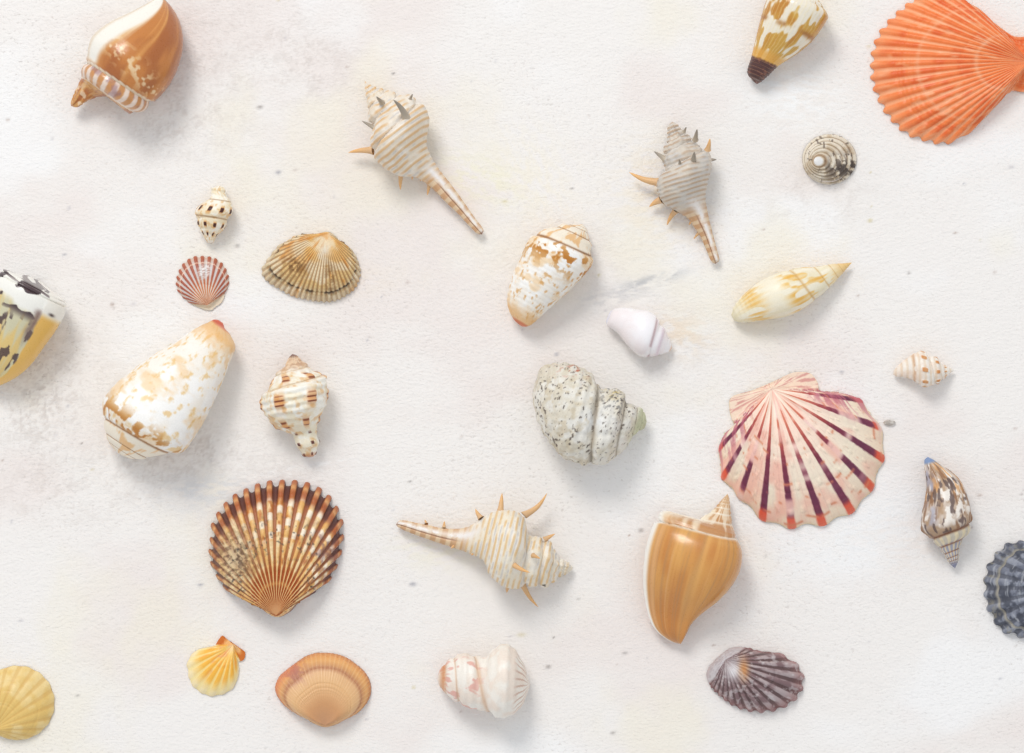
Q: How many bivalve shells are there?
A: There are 10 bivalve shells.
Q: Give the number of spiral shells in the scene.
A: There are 18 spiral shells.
